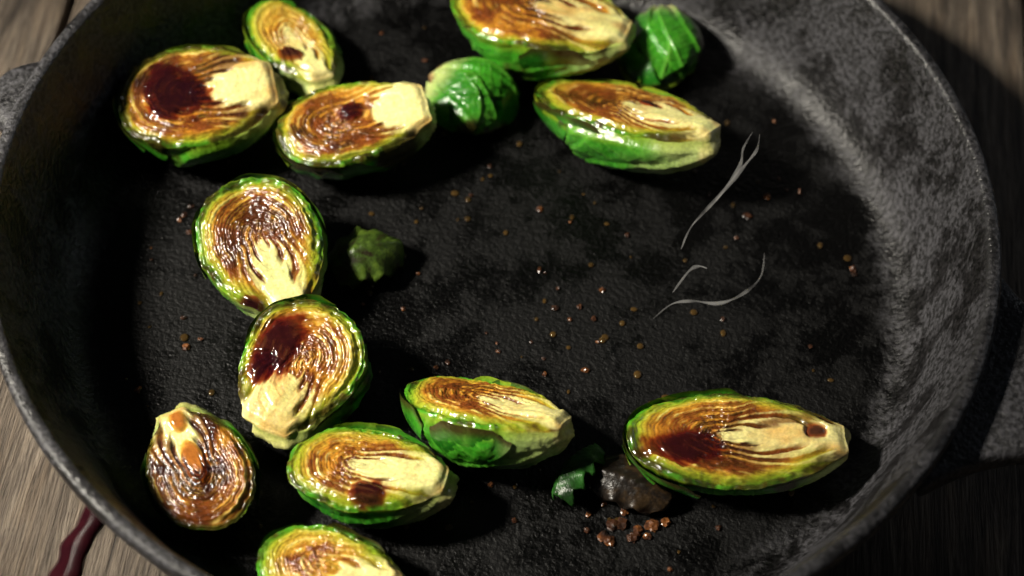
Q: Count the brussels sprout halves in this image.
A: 14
